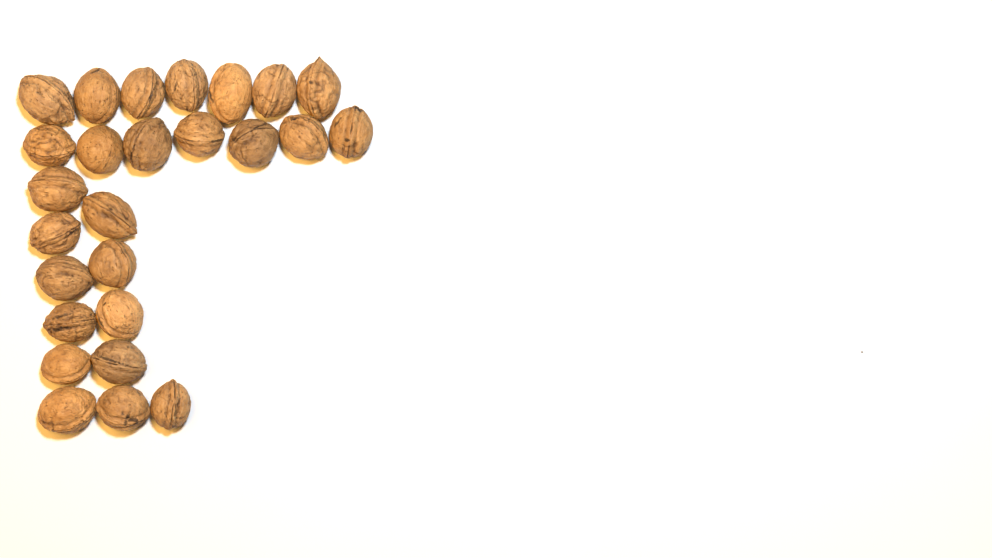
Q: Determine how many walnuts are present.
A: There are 26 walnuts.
